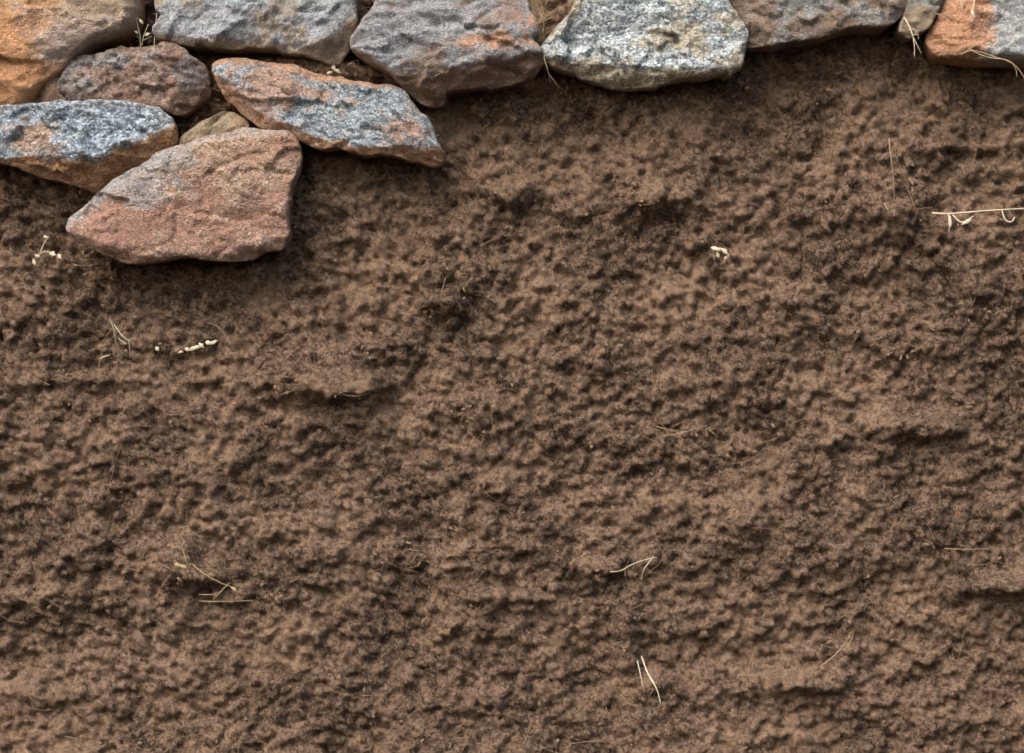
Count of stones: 13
